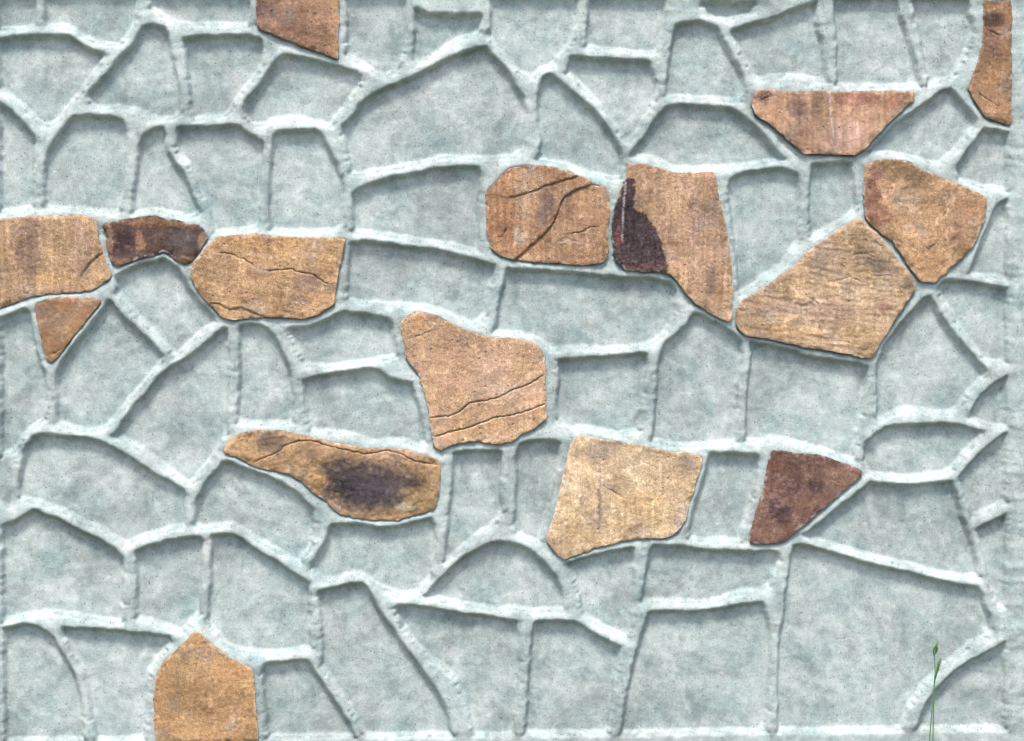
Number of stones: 16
